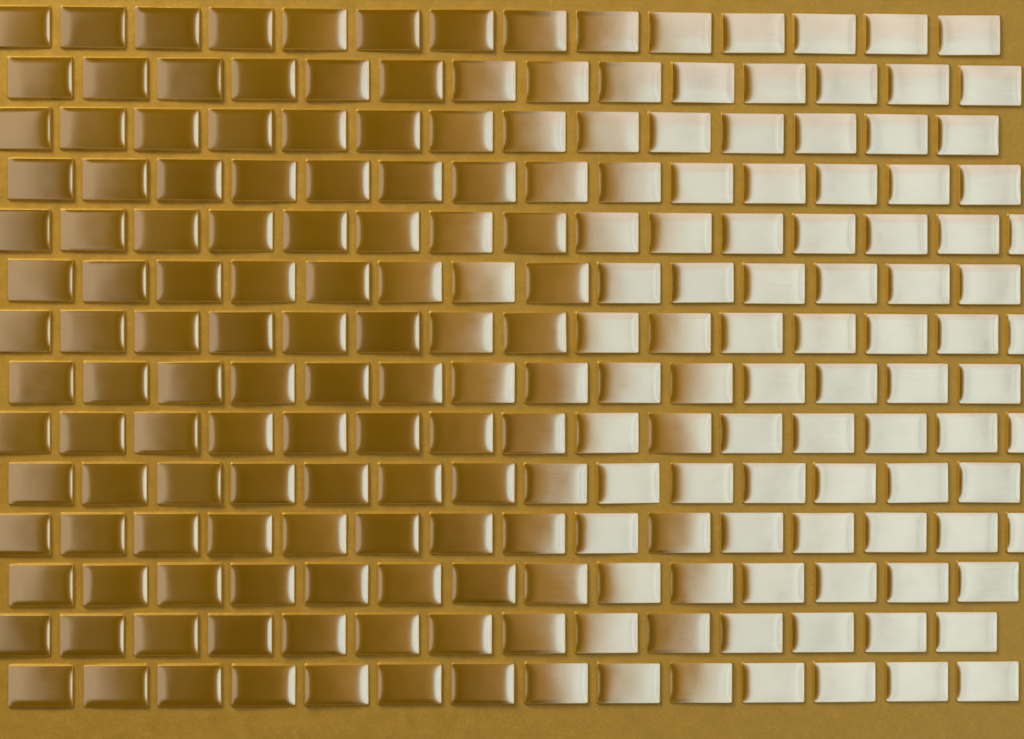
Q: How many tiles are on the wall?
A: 200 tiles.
